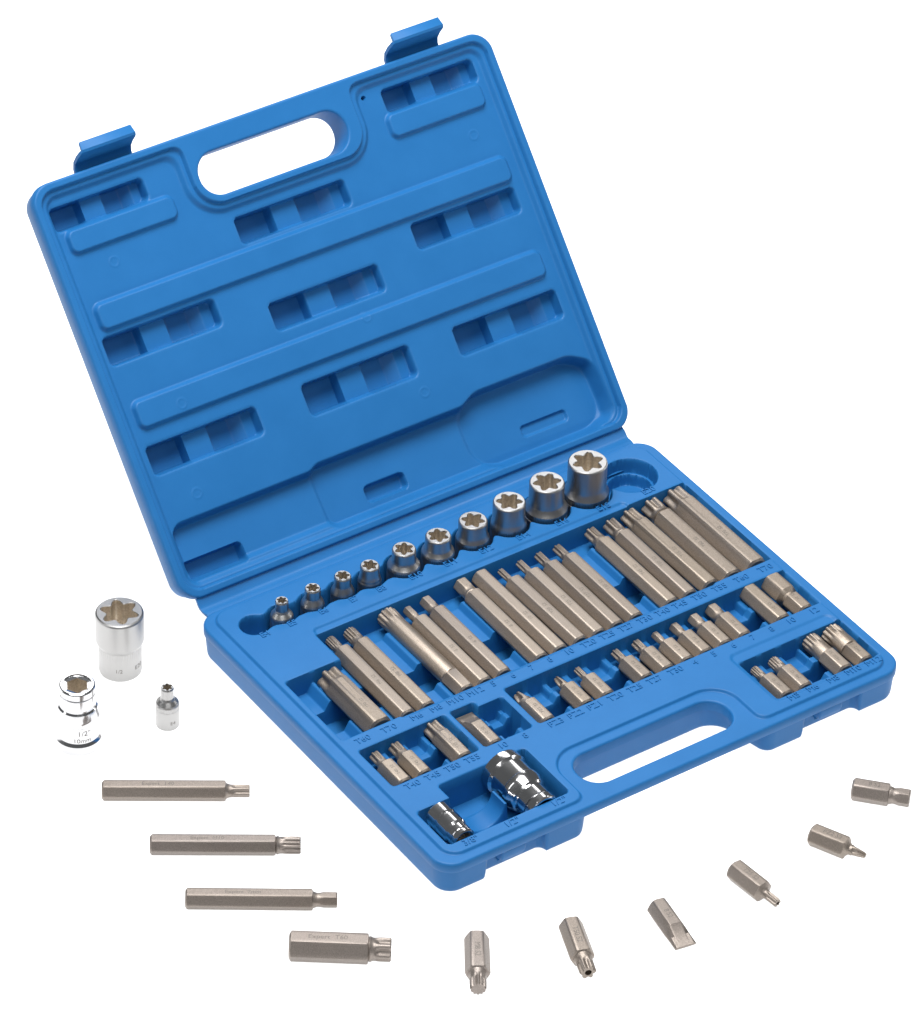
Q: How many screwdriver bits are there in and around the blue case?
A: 46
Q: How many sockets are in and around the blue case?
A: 15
